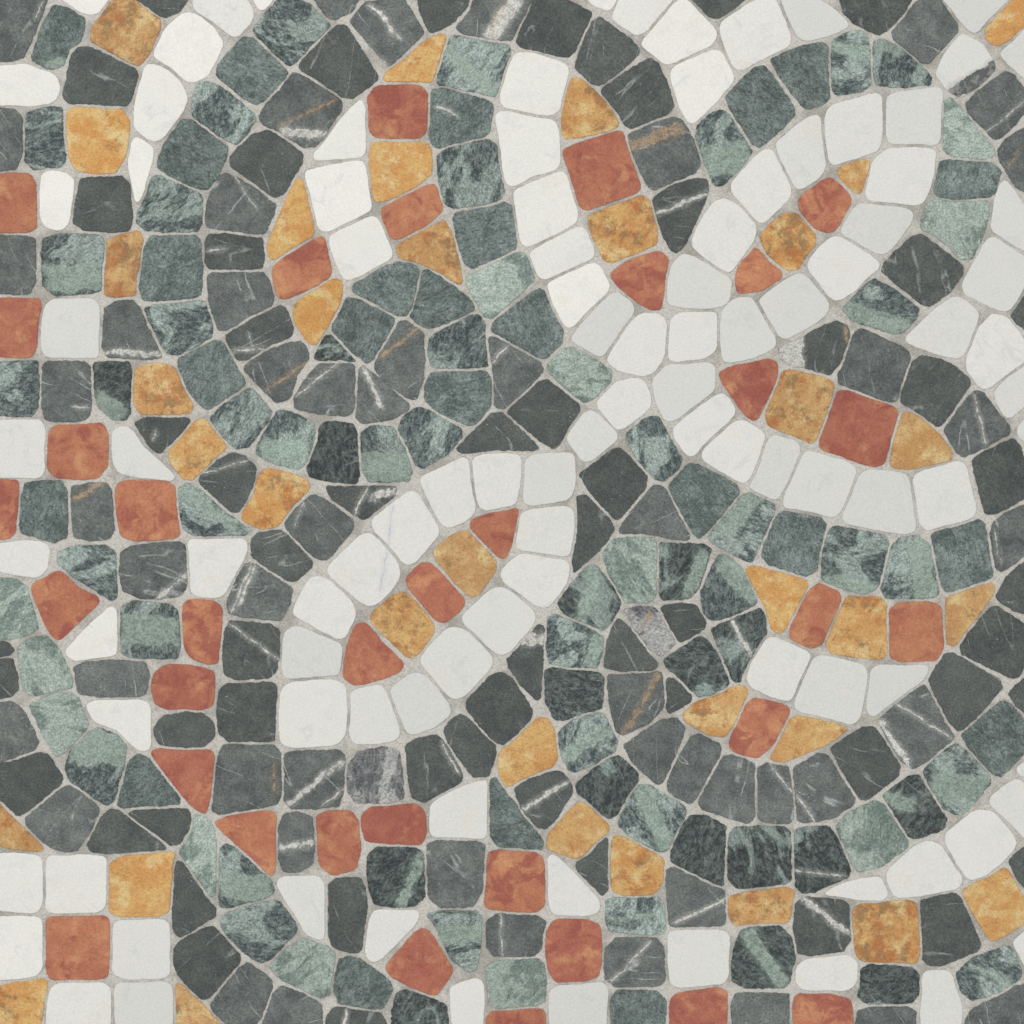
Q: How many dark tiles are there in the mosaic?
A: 197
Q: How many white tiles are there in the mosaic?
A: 99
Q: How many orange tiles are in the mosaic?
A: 35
